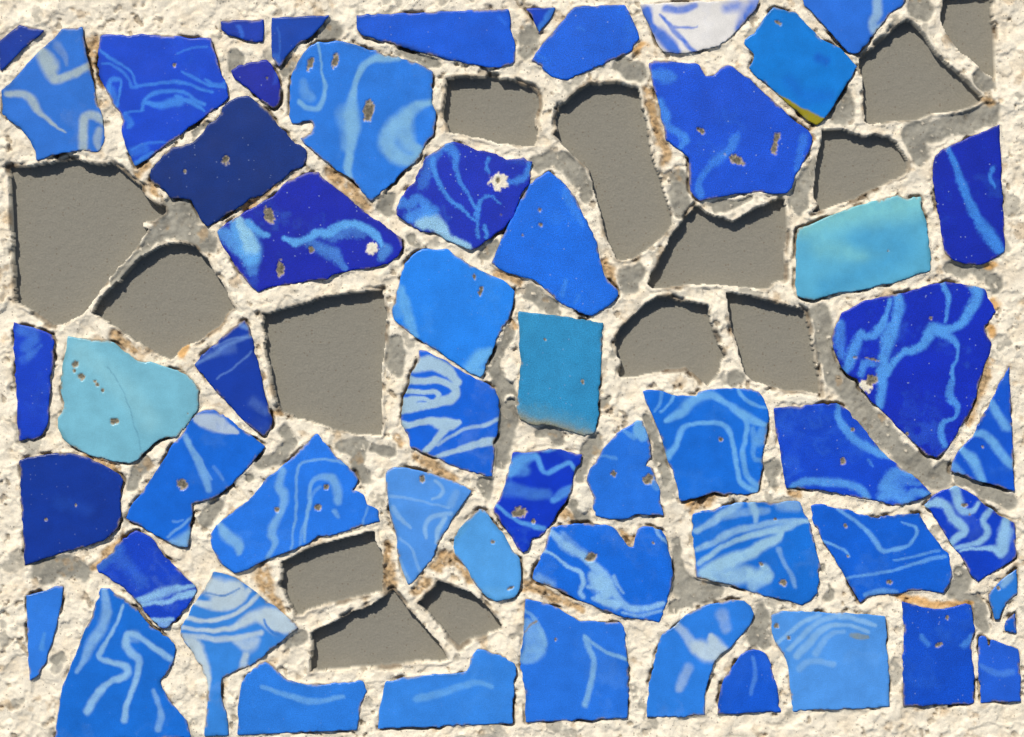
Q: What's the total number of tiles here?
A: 55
